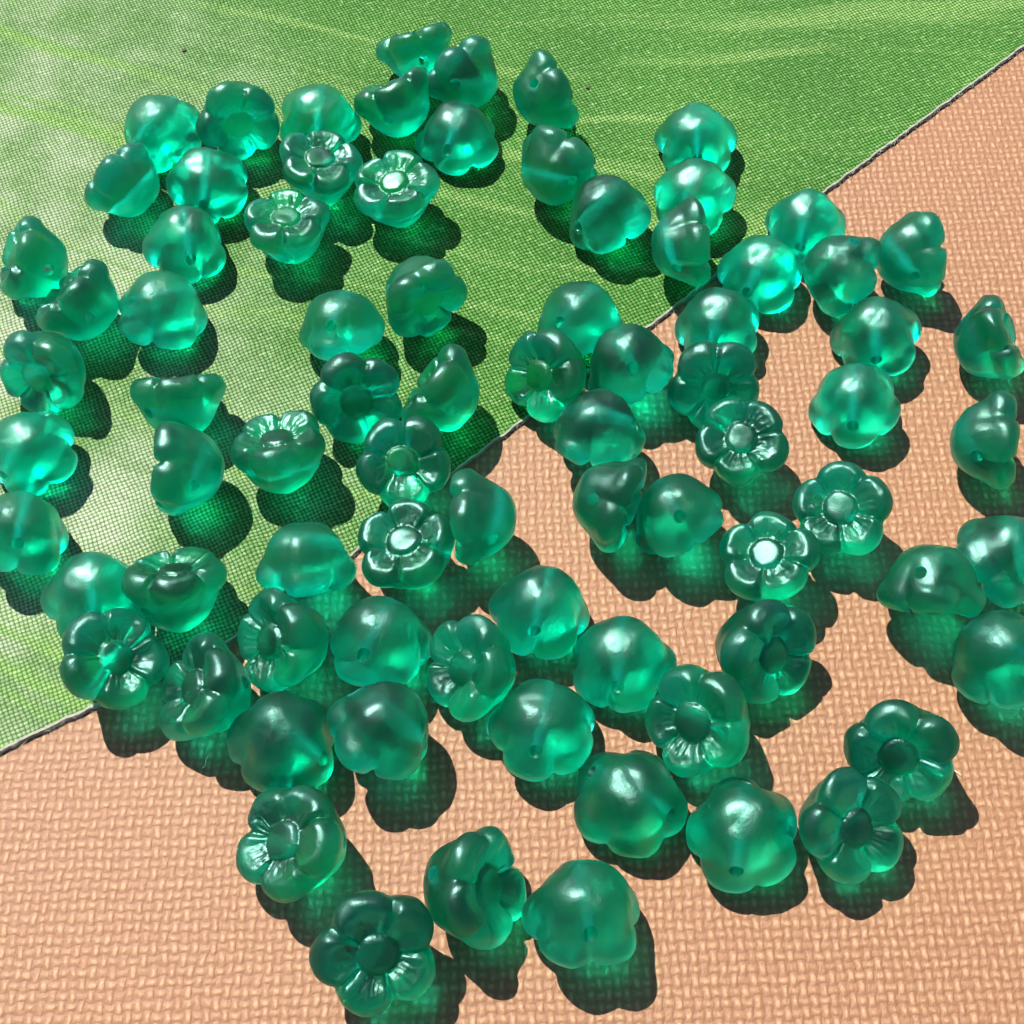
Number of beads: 80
